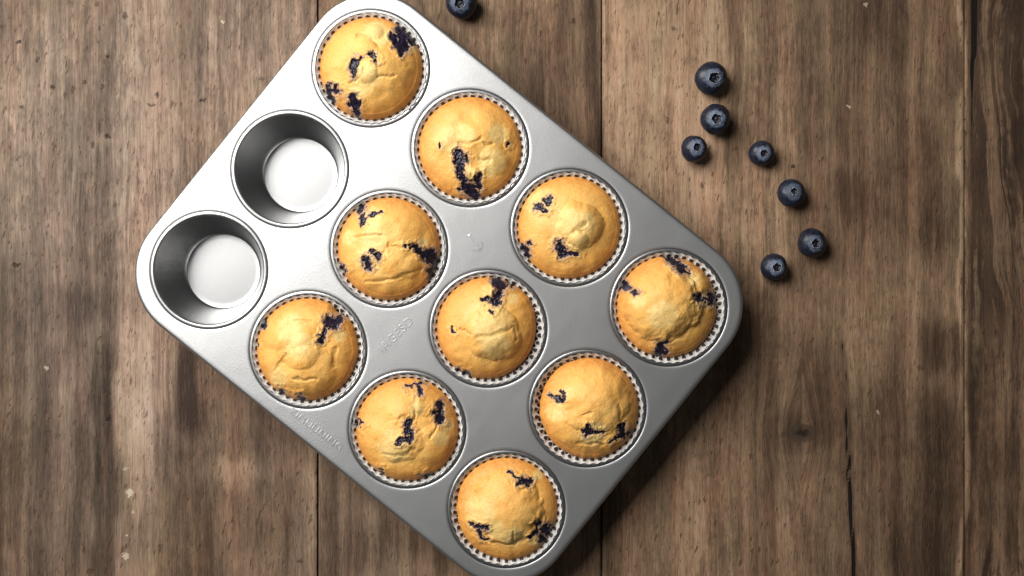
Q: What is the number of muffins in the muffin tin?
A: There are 10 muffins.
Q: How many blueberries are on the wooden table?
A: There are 8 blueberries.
